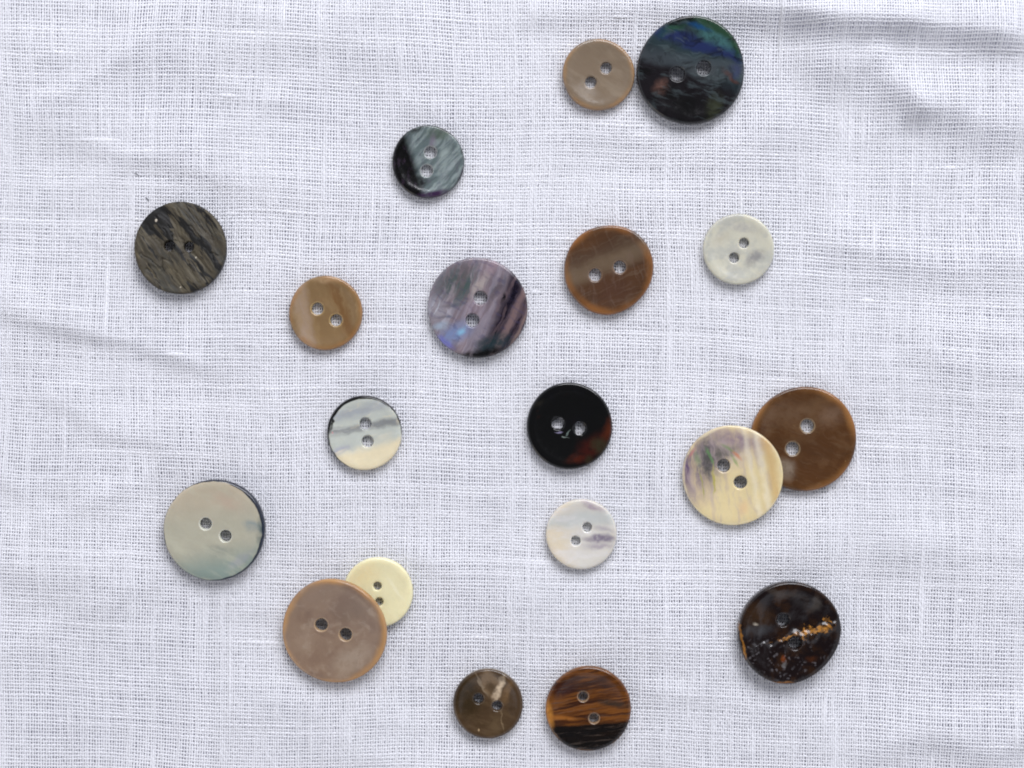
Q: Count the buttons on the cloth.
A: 19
